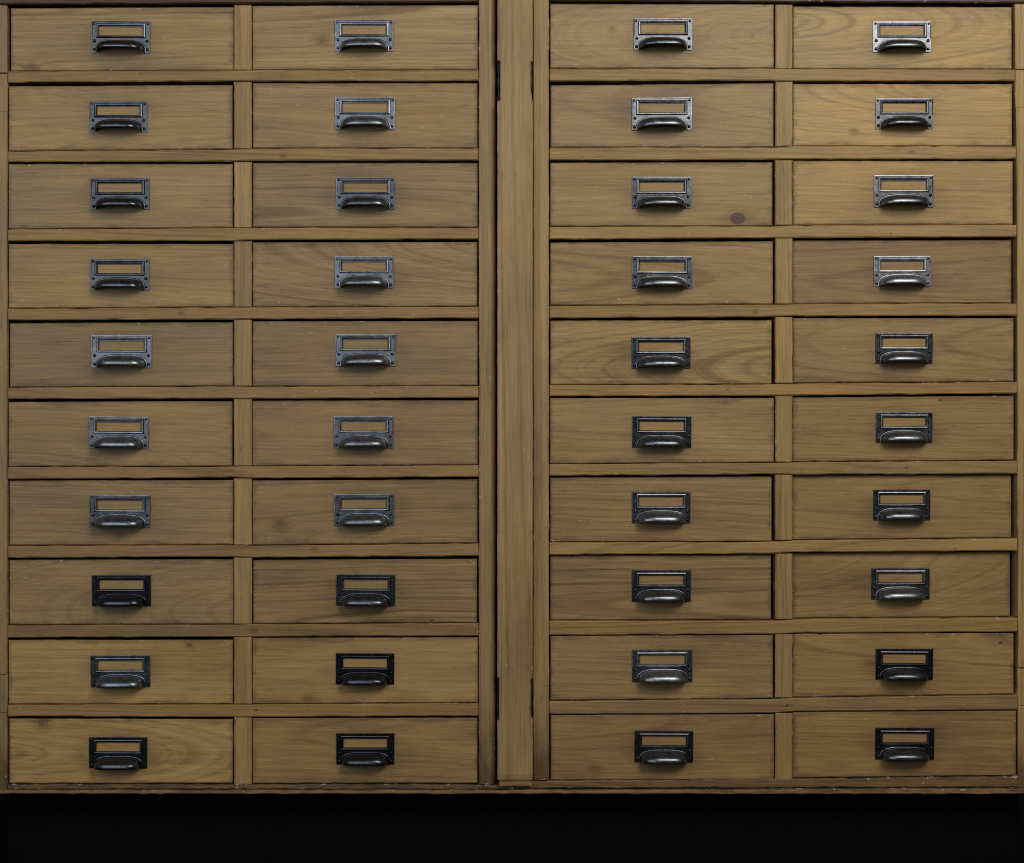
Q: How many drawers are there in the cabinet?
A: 40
